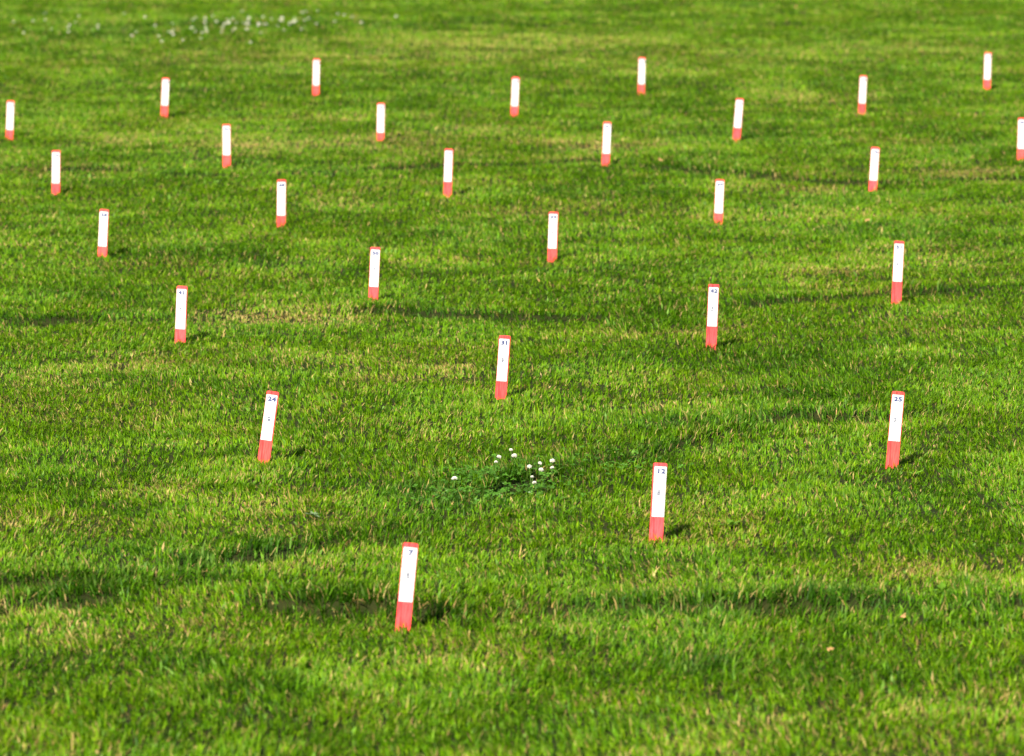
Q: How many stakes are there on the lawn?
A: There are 28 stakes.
